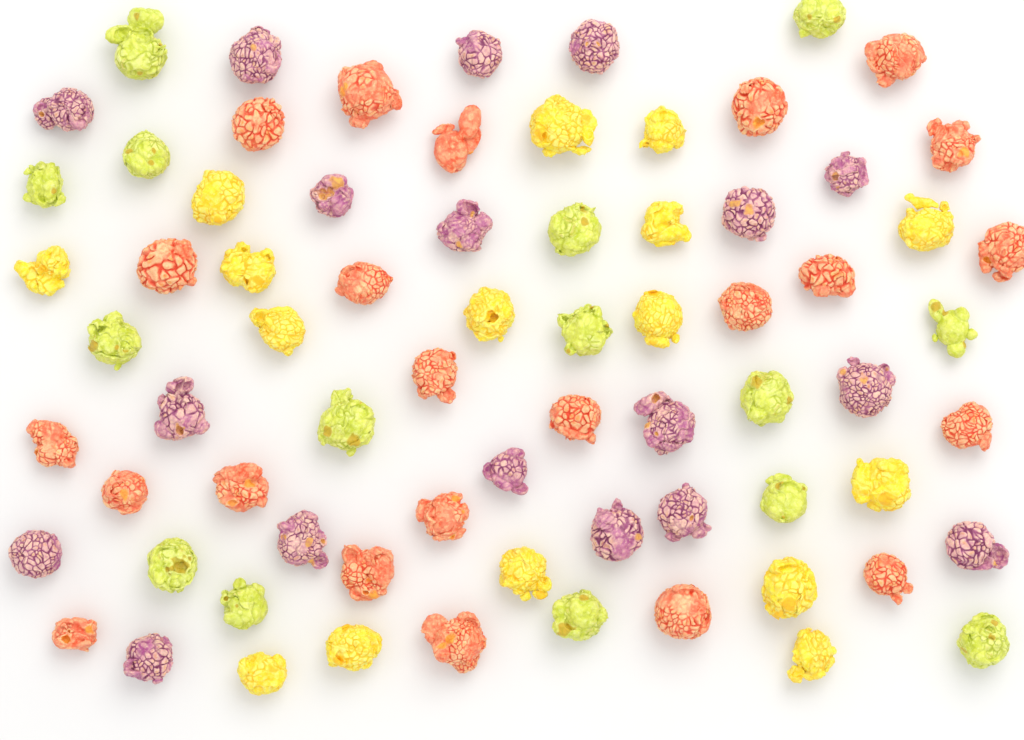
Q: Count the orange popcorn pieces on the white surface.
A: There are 23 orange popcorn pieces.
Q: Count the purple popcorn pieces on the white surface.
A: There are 18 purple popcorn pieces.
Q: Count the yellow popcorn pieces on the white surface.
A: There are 16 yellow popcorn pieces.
